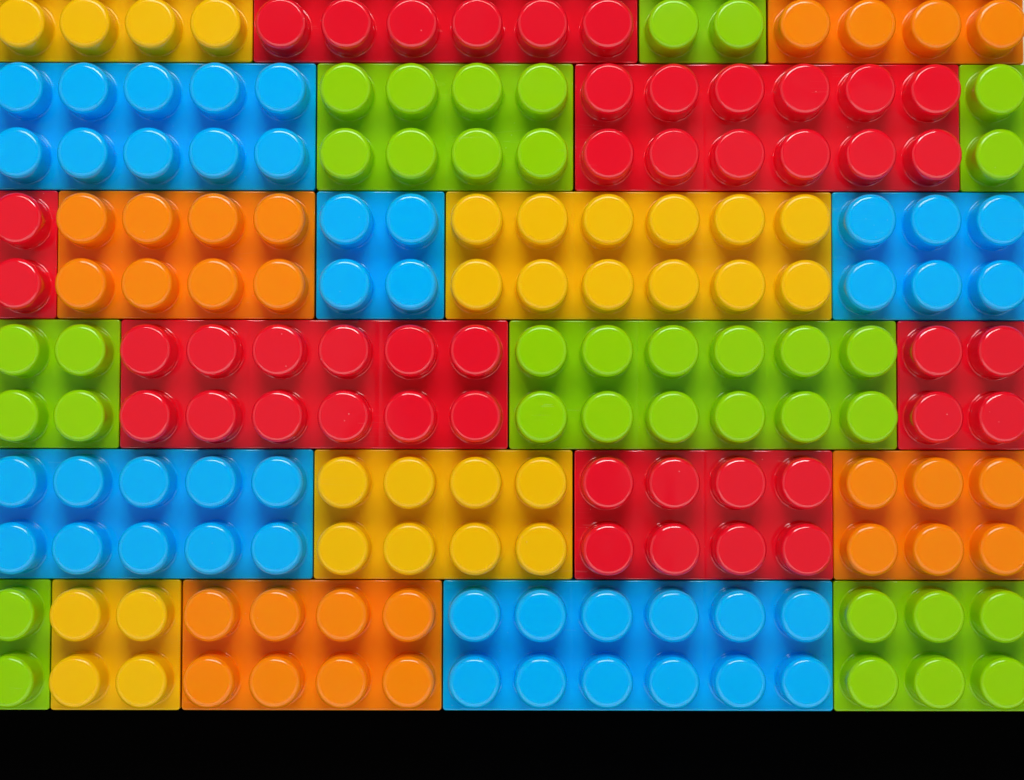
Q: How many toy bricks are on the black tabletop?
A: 26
